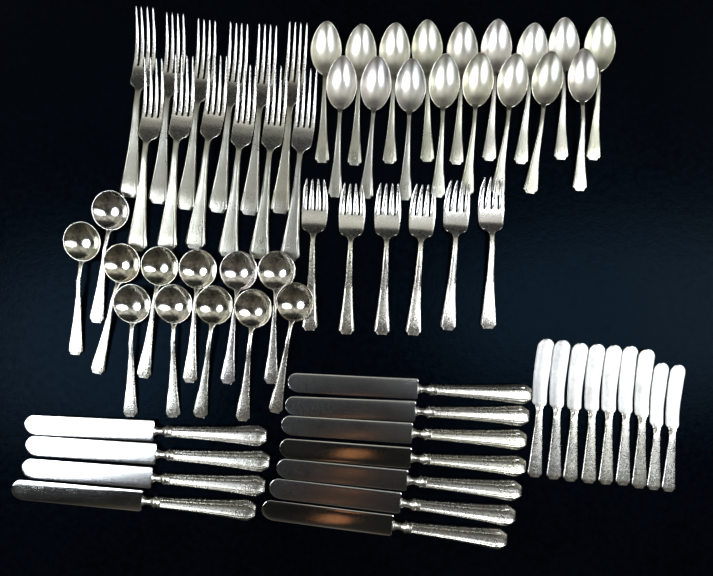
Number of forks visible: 18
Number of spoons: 29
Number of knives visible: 20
